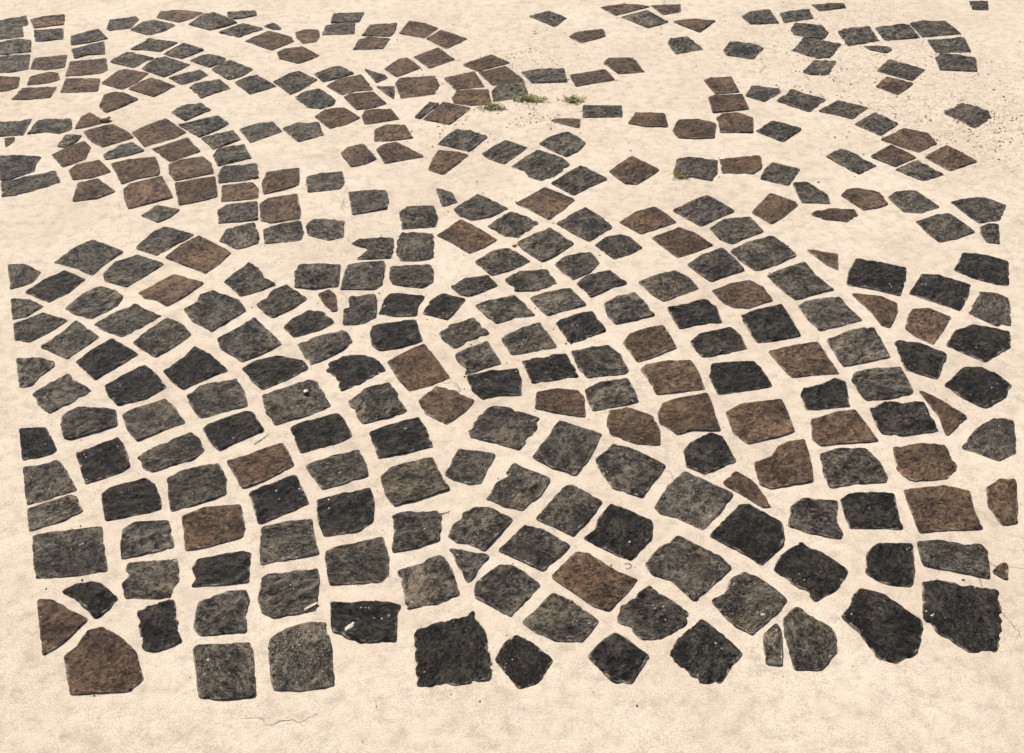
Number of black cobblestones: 49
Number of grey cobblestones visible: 187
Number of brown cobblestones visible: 103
